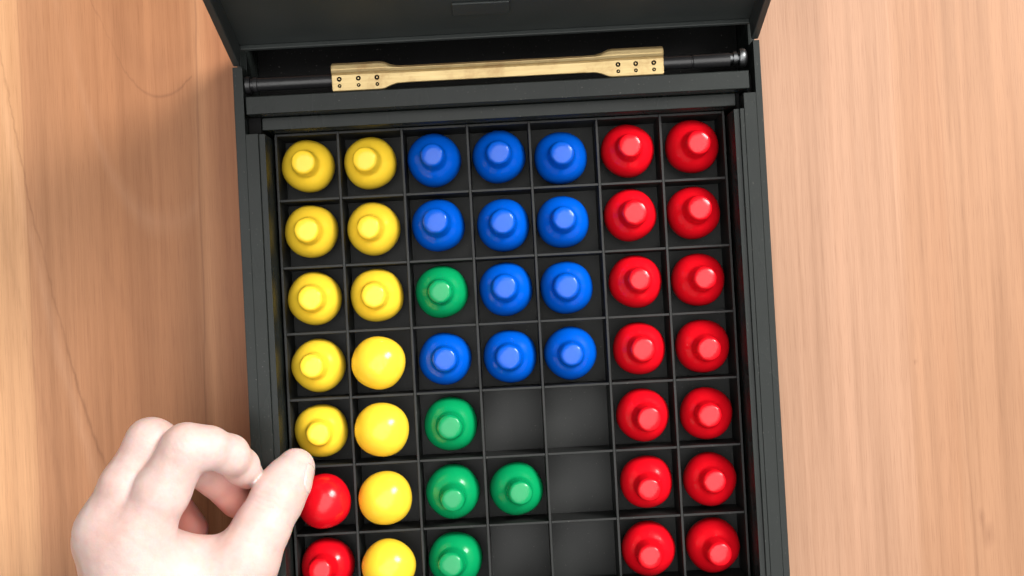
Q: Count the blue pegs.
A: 11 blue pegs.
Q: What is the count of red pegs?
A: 16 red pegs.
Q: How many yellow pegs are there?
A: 12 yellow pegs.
